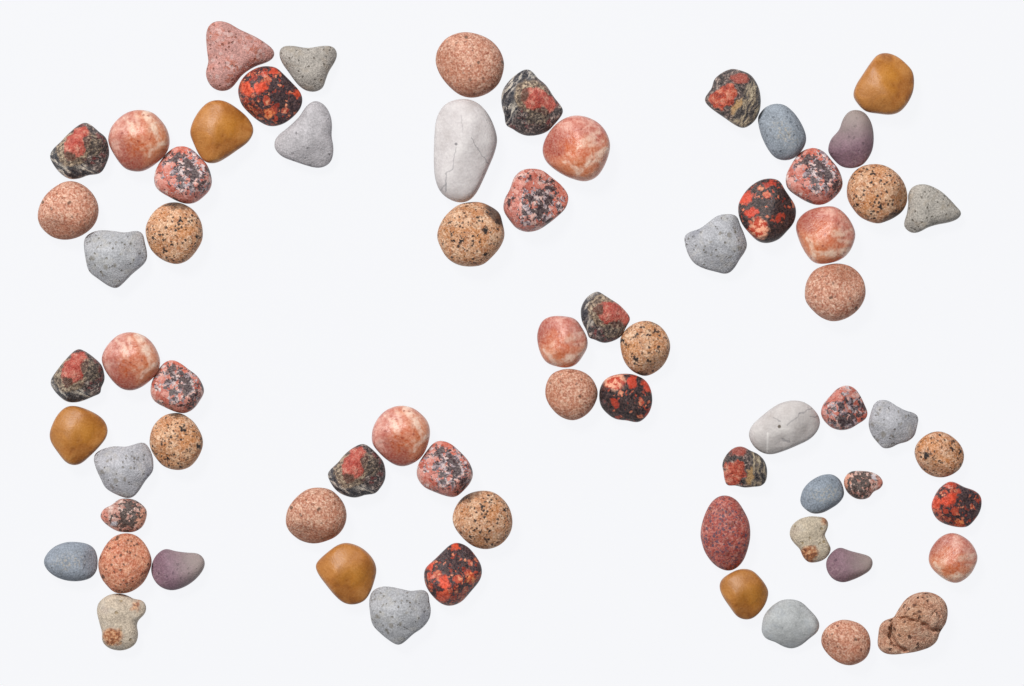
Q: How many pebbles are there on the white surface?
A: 68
